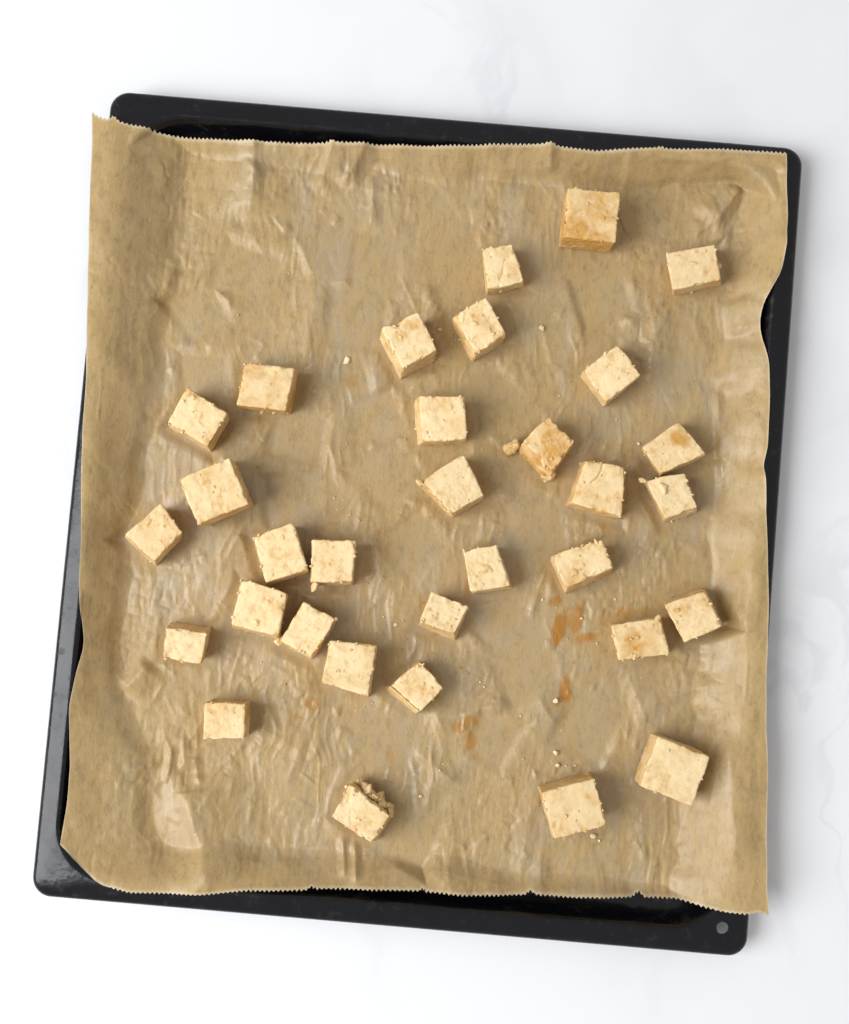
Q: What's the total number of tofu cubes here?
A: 32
